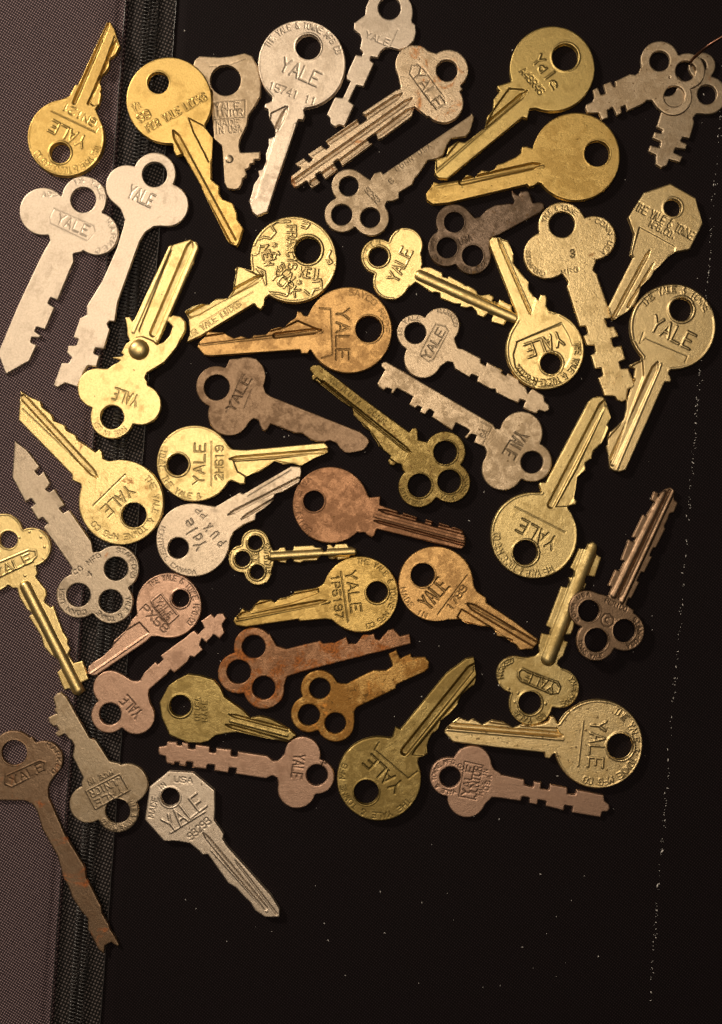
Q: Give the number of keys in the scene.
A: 50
